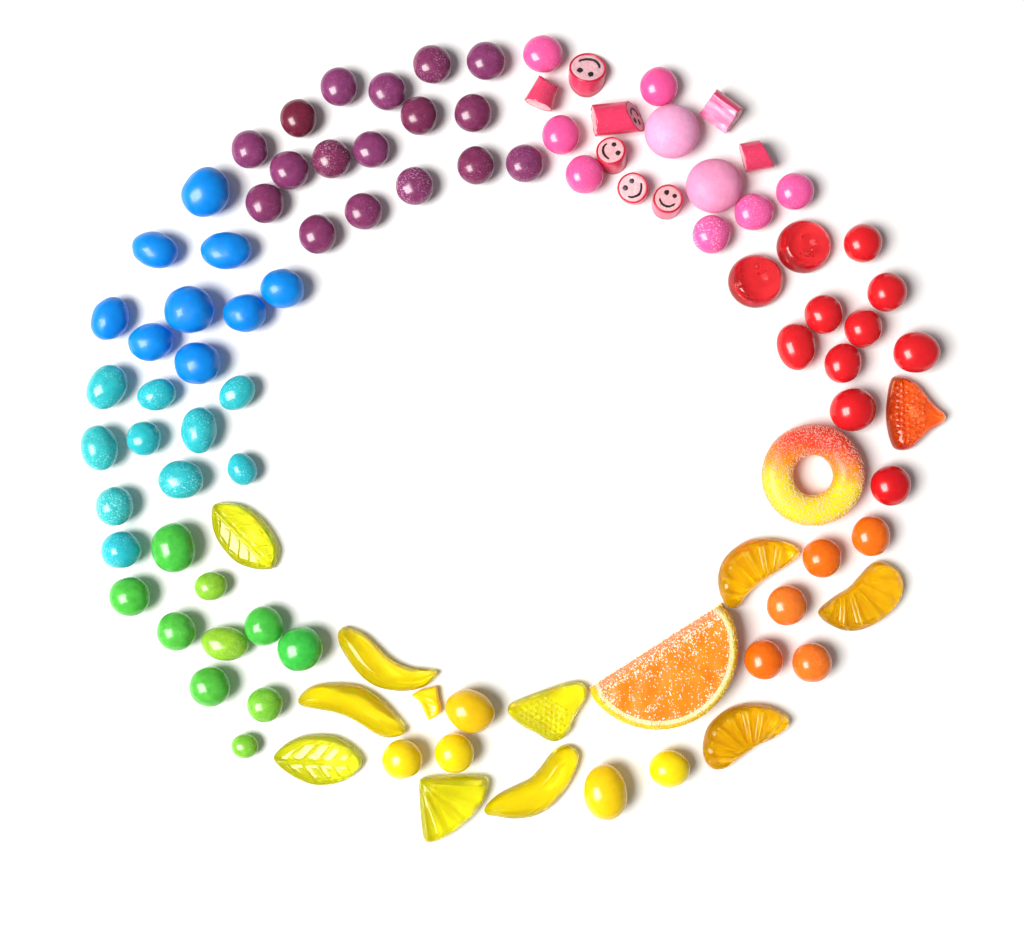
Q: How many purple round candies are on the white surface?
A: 17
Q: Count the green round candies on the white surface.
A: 10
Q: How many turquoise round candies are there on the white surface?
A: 10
